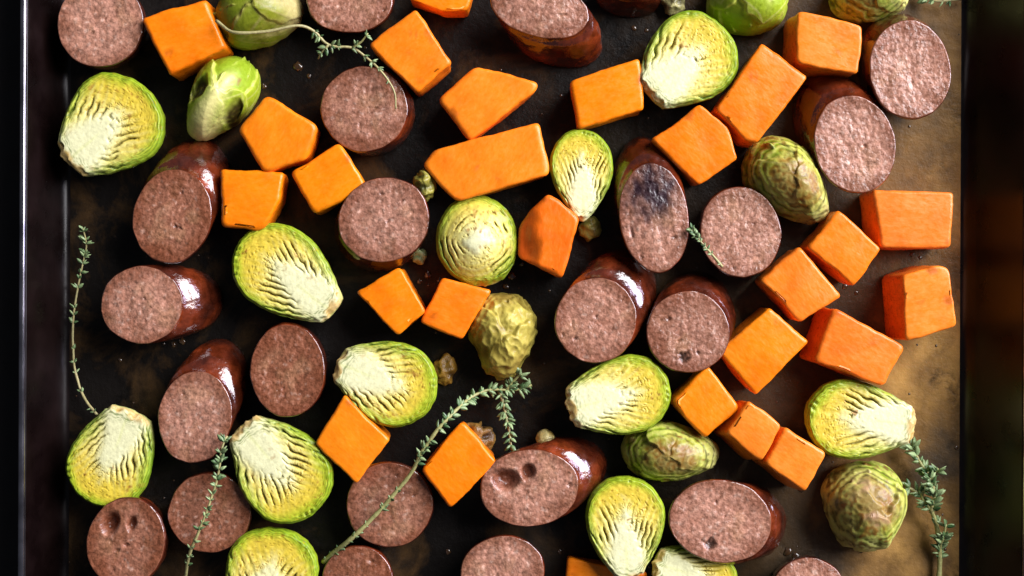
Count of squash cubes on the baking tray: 27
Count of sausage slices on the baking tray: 24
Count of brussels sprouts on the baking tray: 21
